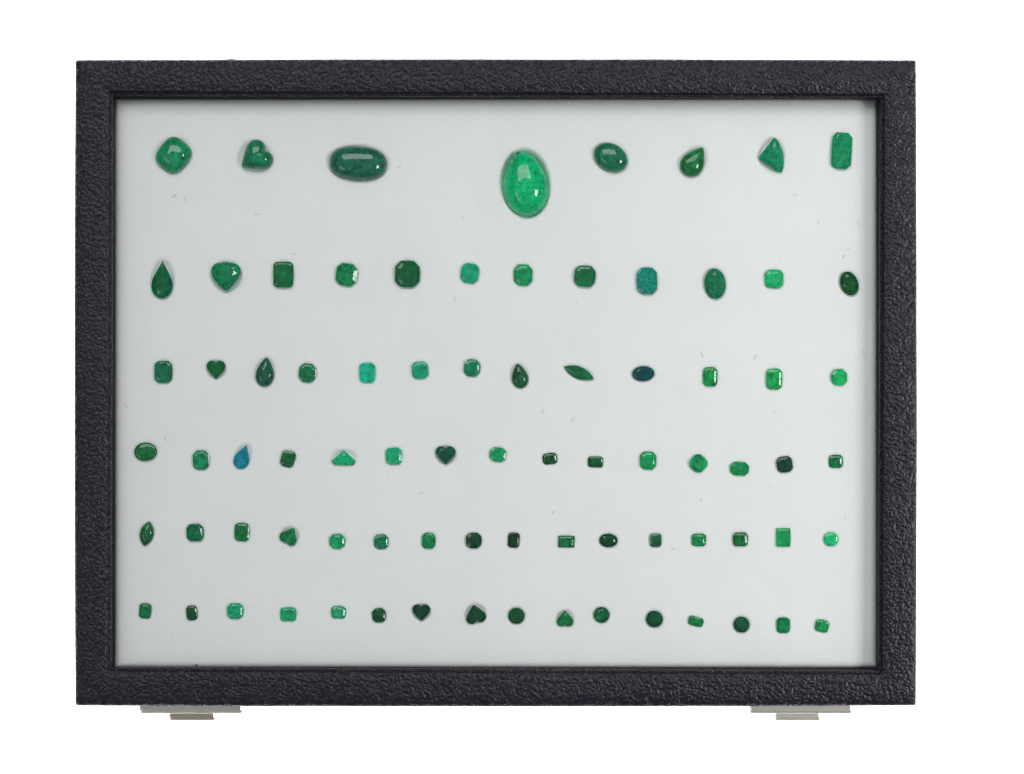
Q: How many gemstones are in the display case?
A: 80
